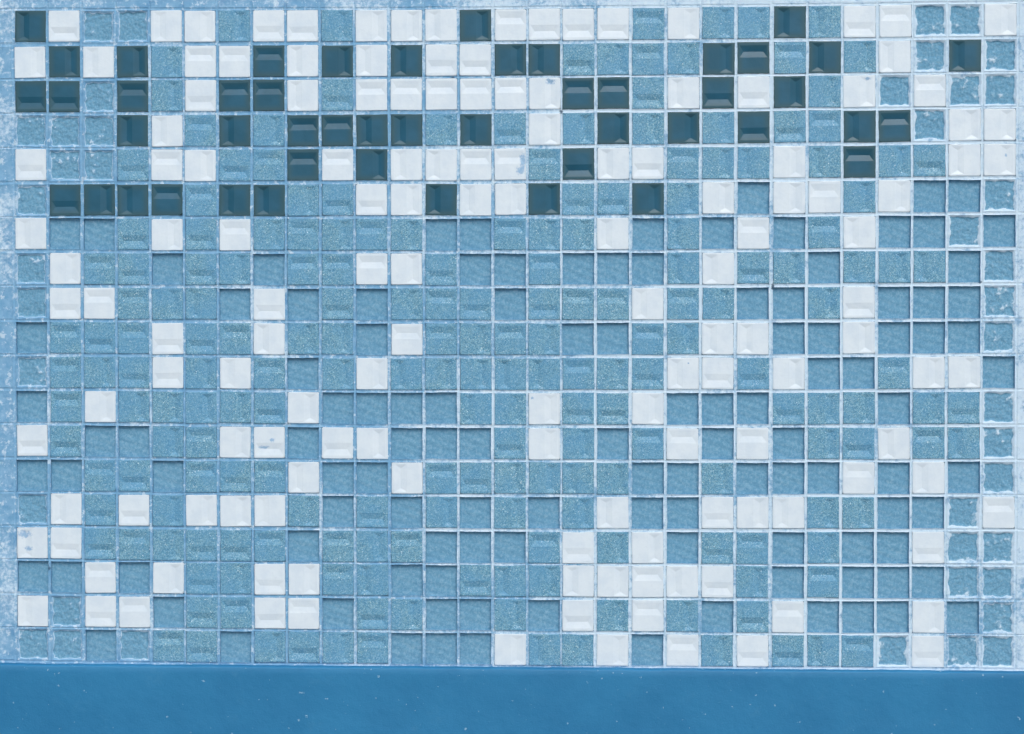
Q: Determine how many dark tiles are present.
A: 48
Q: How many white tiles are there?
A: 146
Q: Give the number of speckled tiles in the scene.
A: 200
